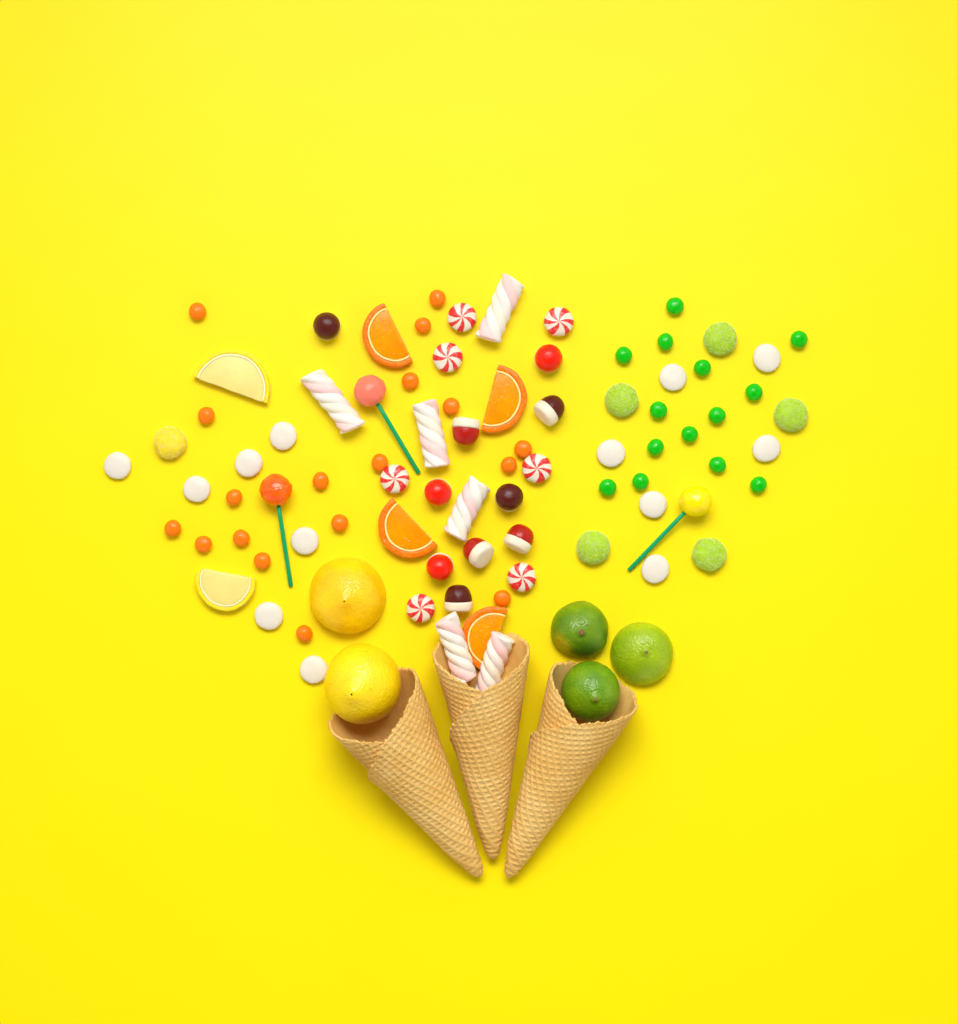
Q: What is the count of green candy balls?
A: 14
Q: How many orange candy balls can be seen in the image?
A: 18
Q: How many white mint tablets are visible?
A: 13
